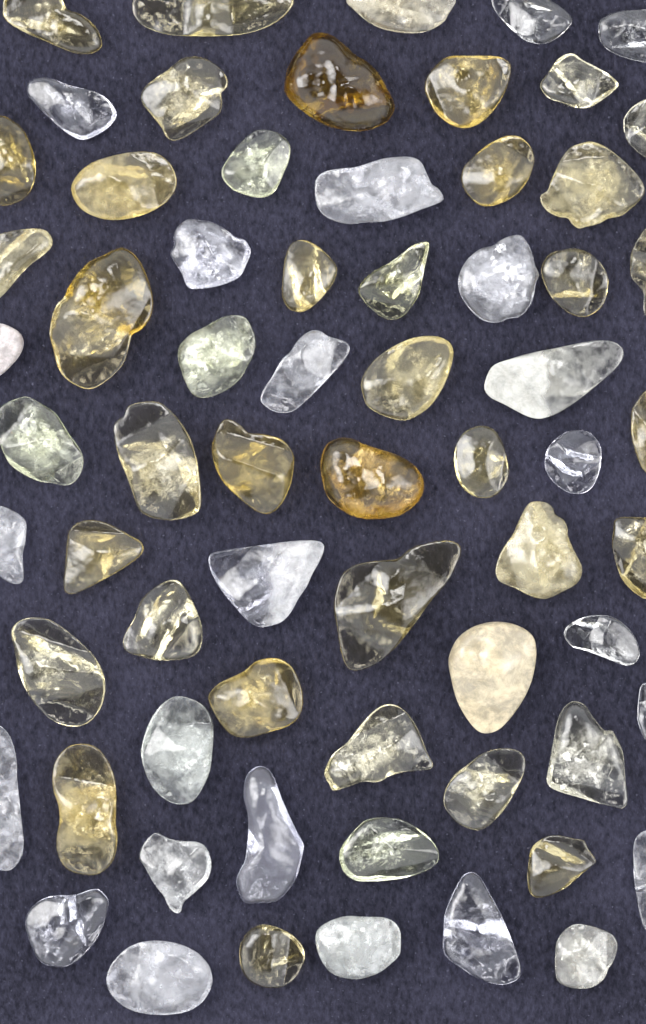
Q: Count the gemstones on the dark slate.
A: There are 66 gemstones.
